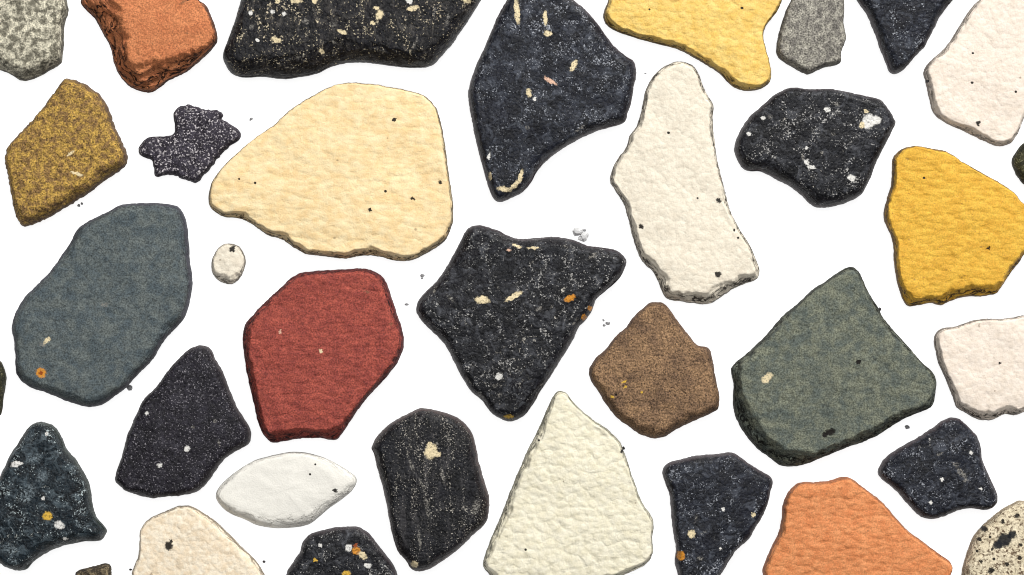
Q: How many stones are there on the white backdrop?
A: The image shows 35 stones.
